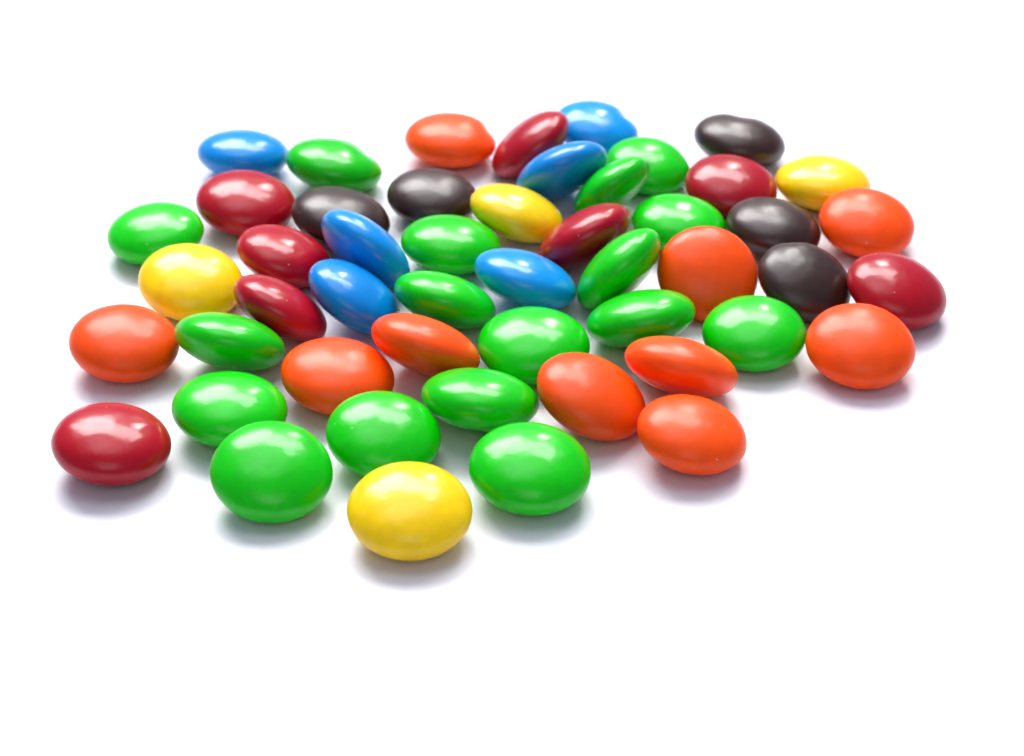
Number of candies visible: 50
